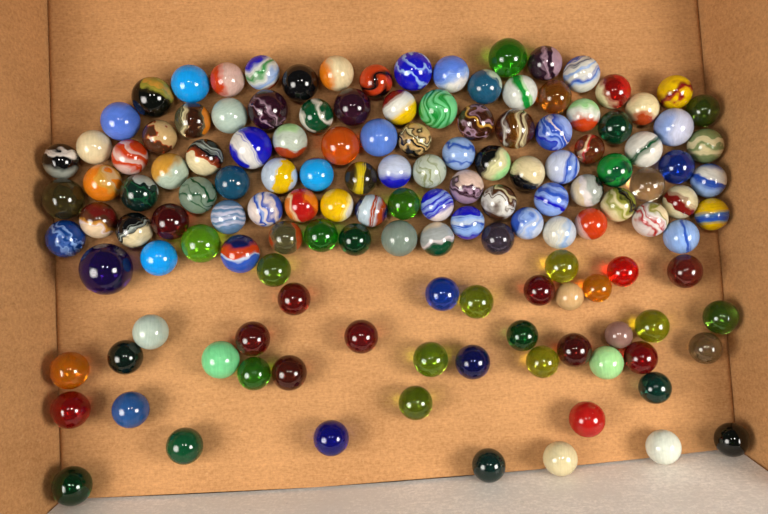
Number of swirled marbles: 73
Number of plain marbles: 67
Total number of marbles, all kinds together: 140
